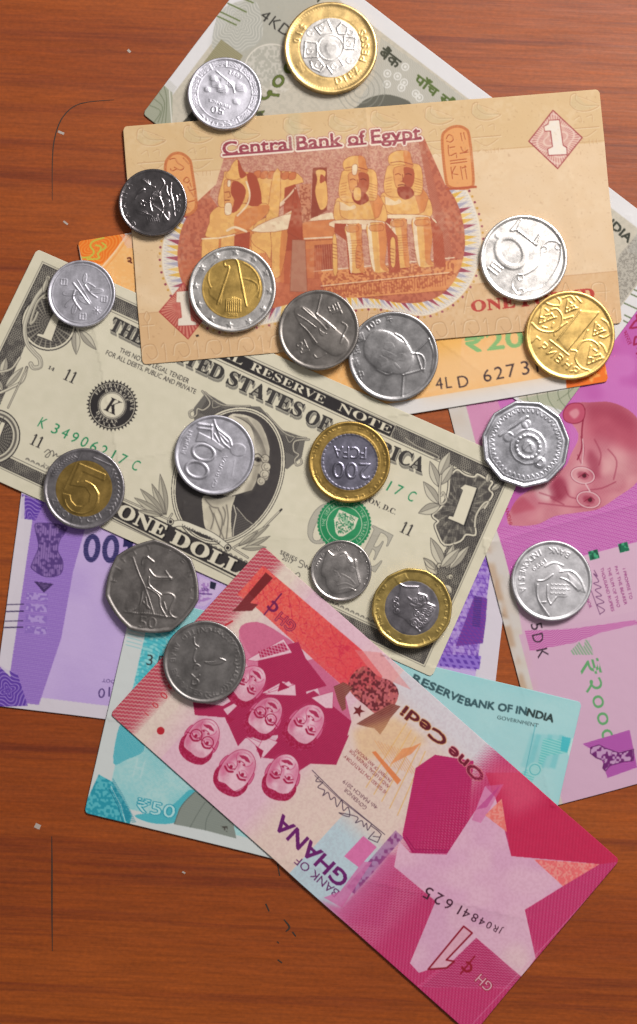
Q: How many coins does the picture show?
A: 18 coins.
